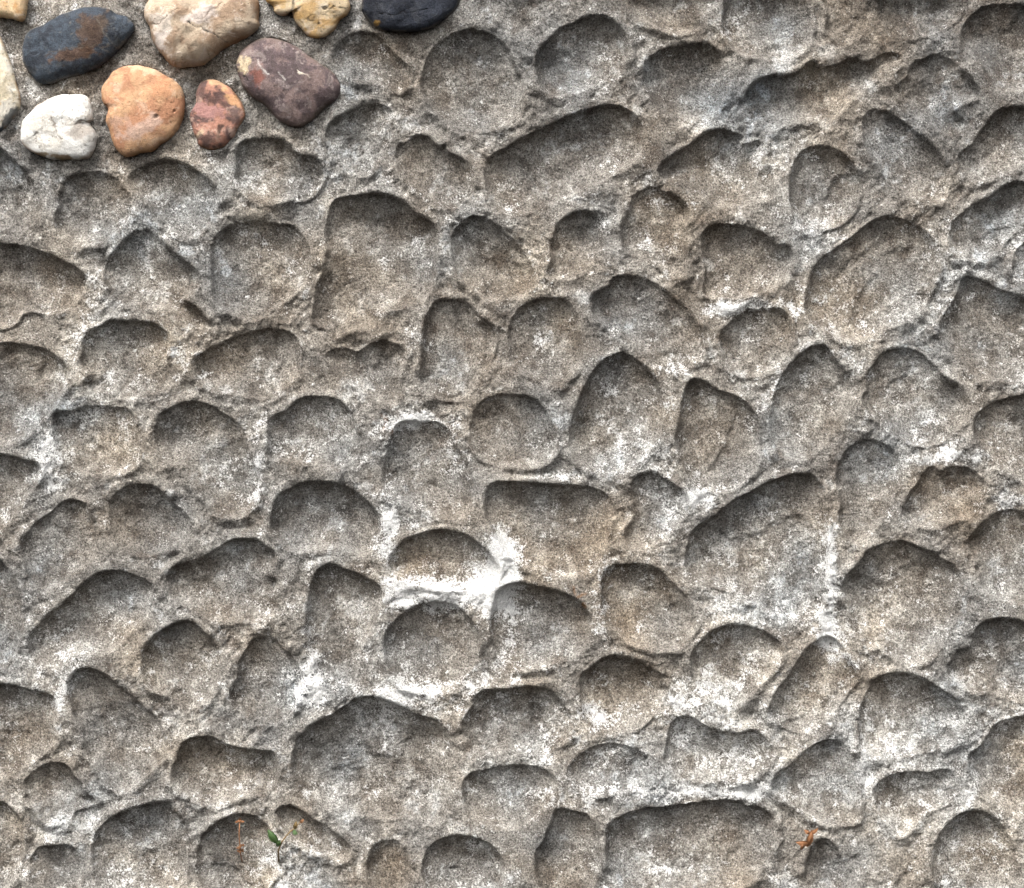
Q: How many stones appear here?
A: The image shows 10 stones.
